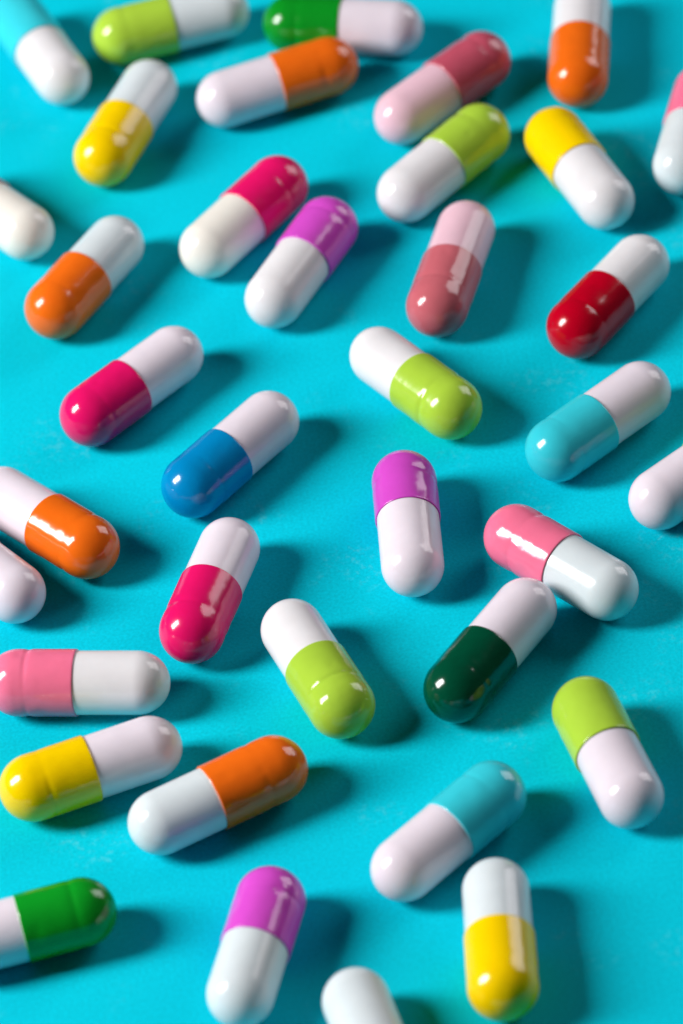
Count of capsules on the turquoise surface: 37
